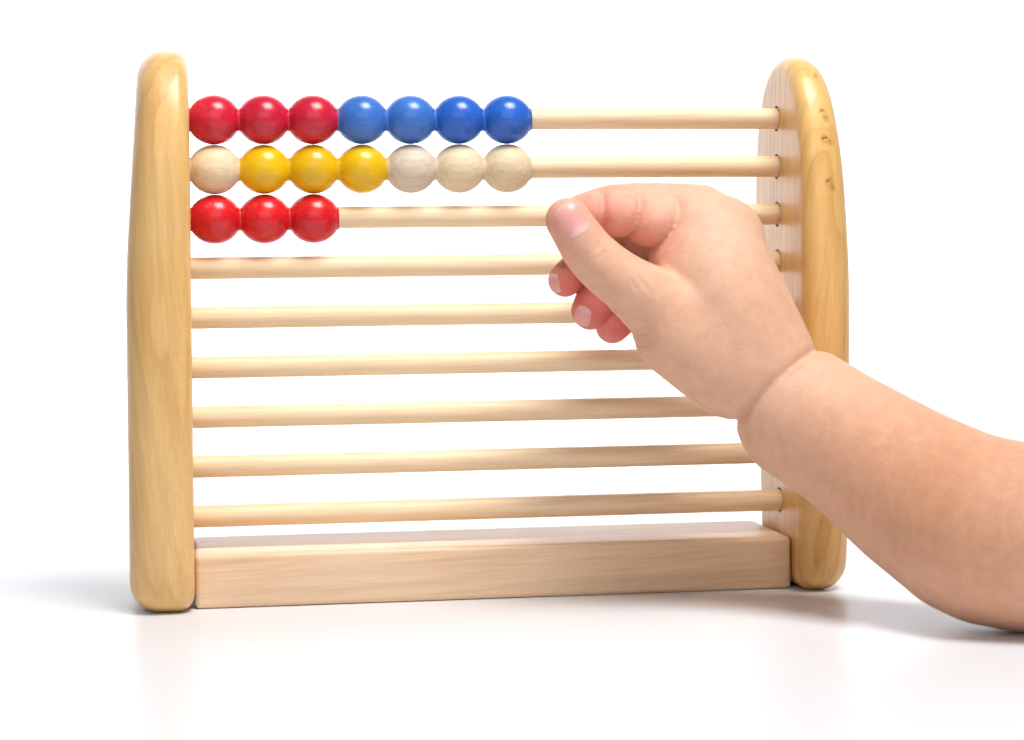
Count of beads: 17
